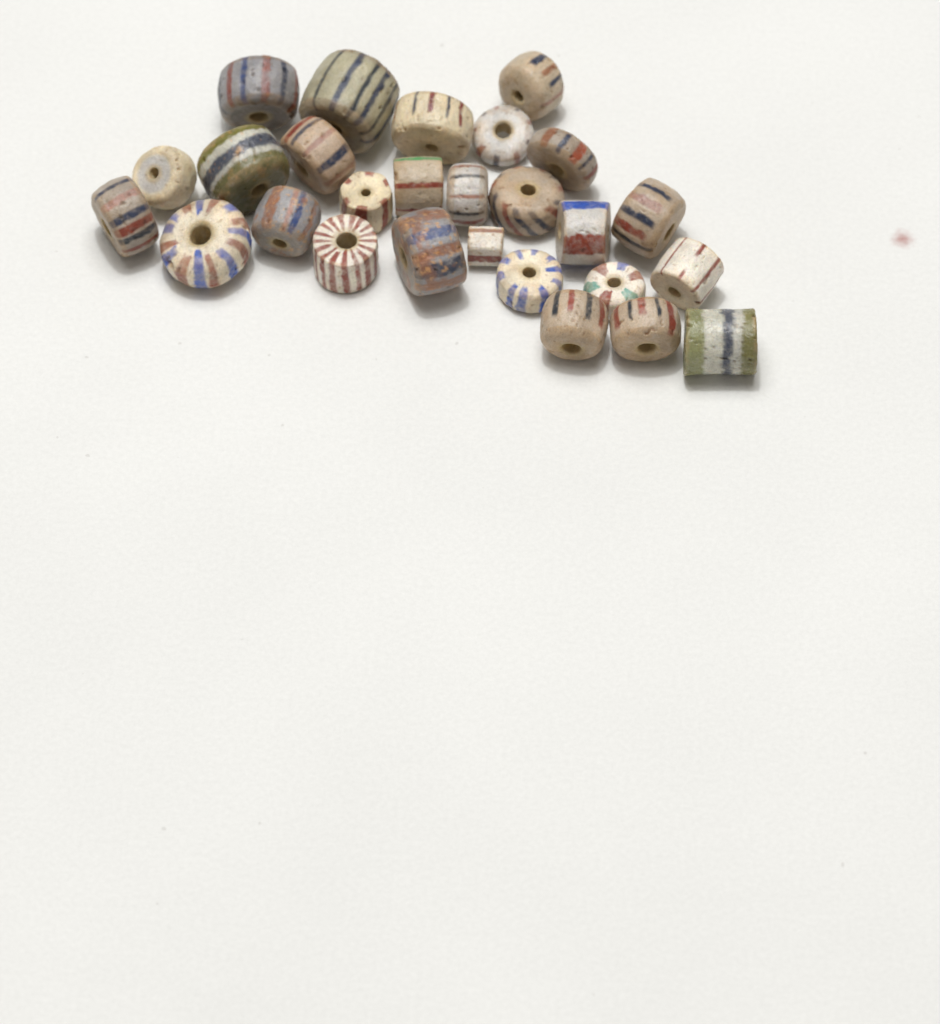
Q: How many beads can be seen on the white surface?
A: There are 27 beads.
